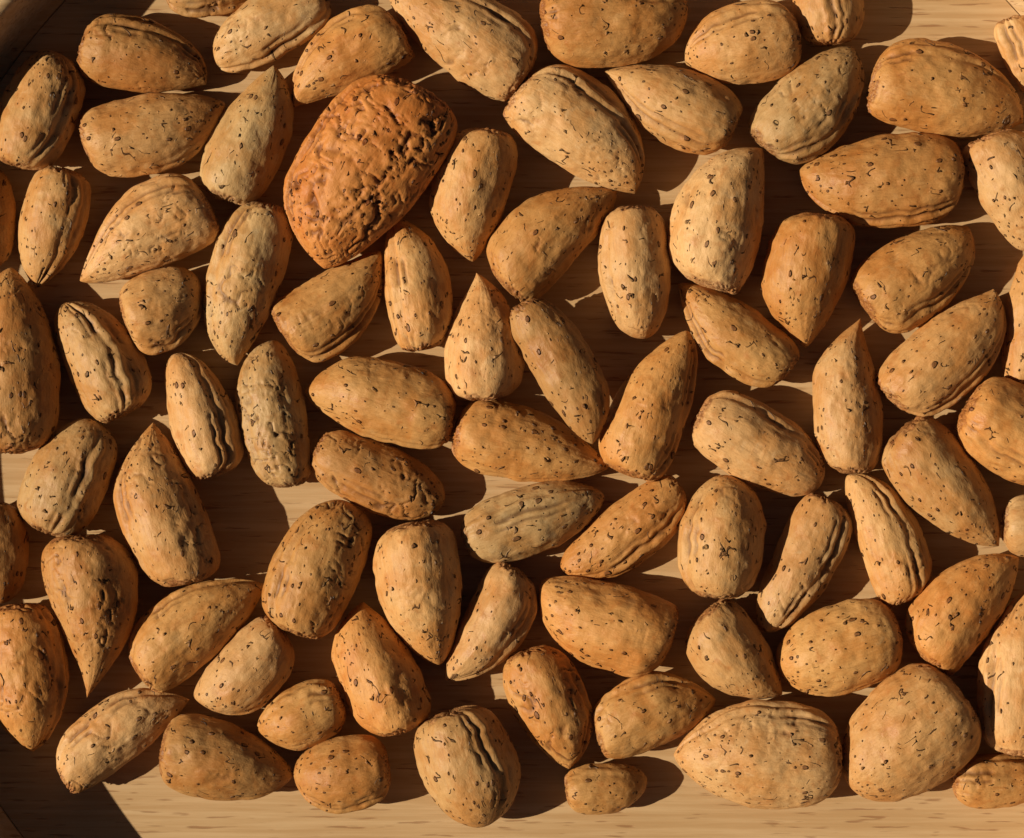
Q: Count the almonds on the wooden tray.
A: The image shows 82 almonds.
